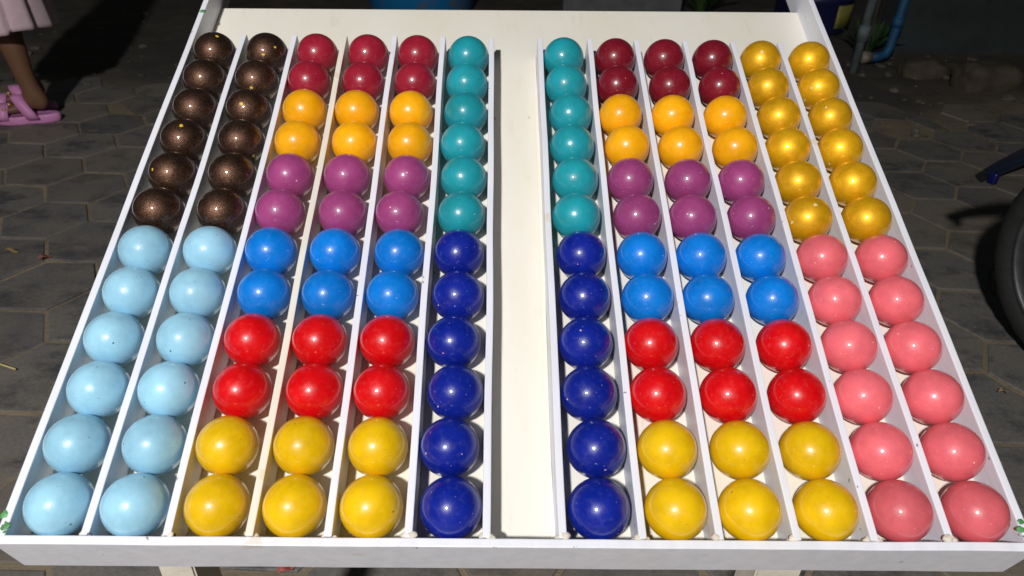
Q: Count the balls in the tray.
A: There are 144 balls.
